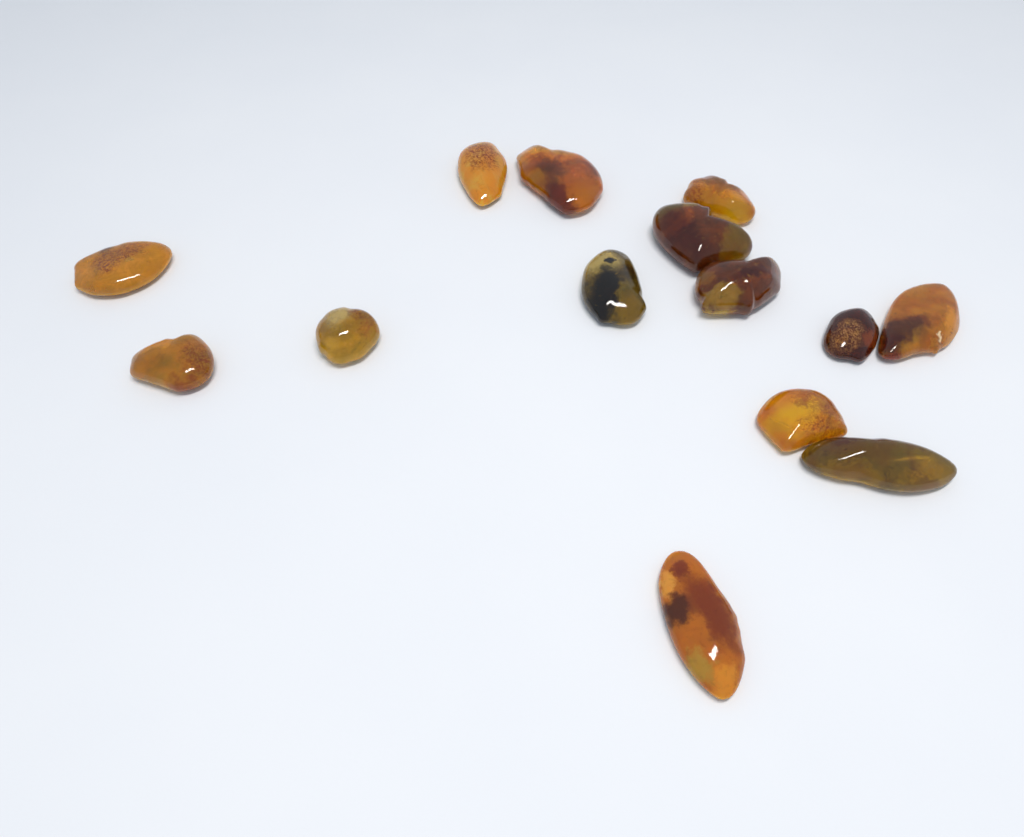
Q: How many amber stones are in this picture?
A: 14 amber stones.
